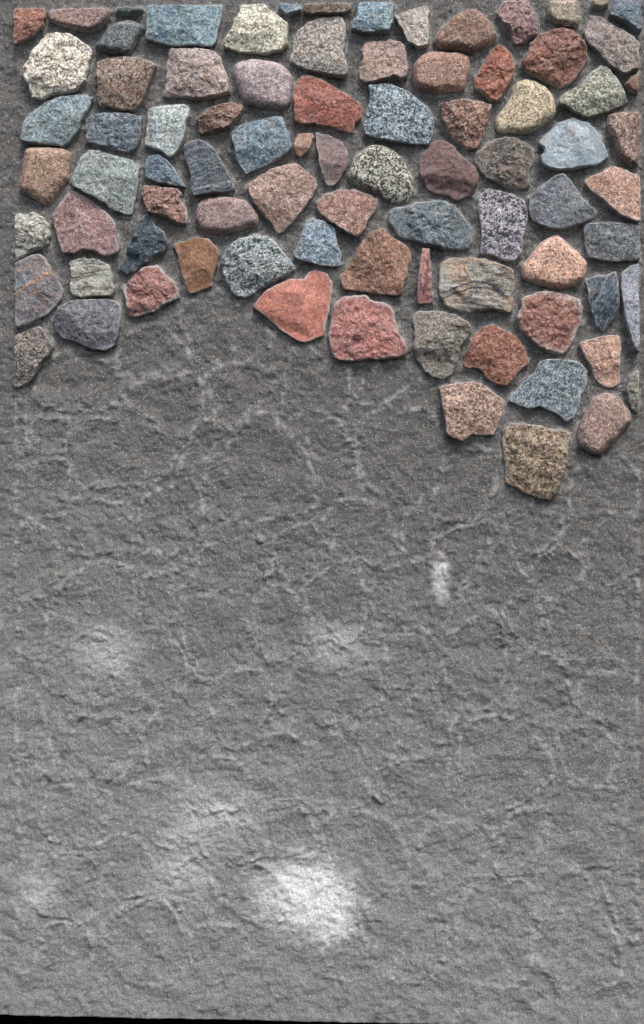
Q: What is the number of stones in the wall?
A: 84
